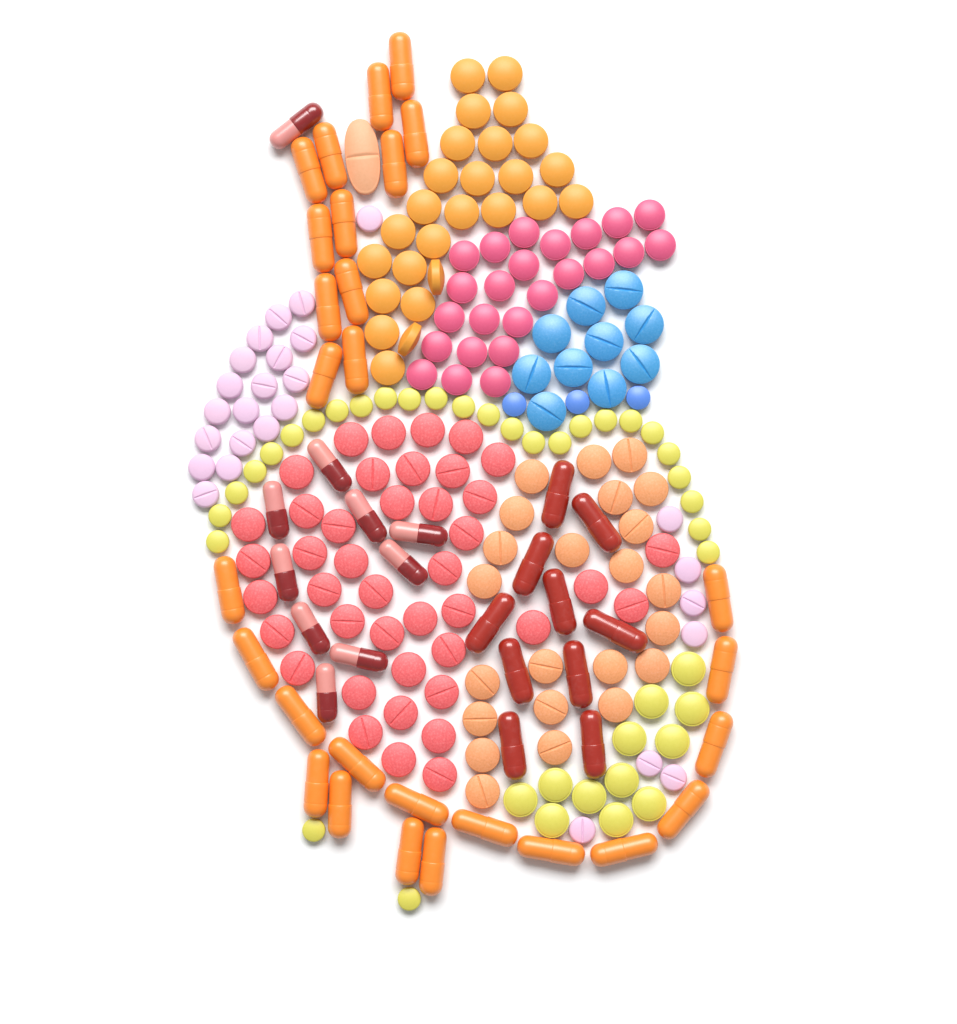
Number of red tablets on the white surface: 42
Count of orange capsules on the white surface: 28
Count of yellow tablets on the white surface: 40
